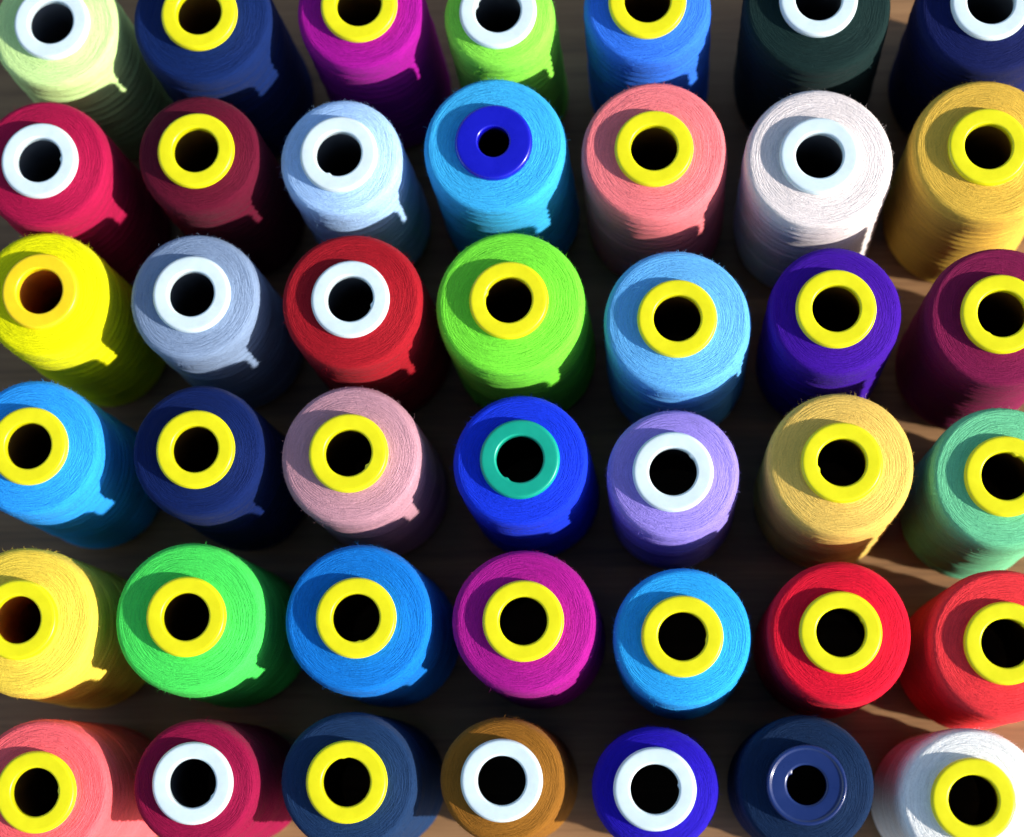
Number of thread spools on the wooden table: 42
